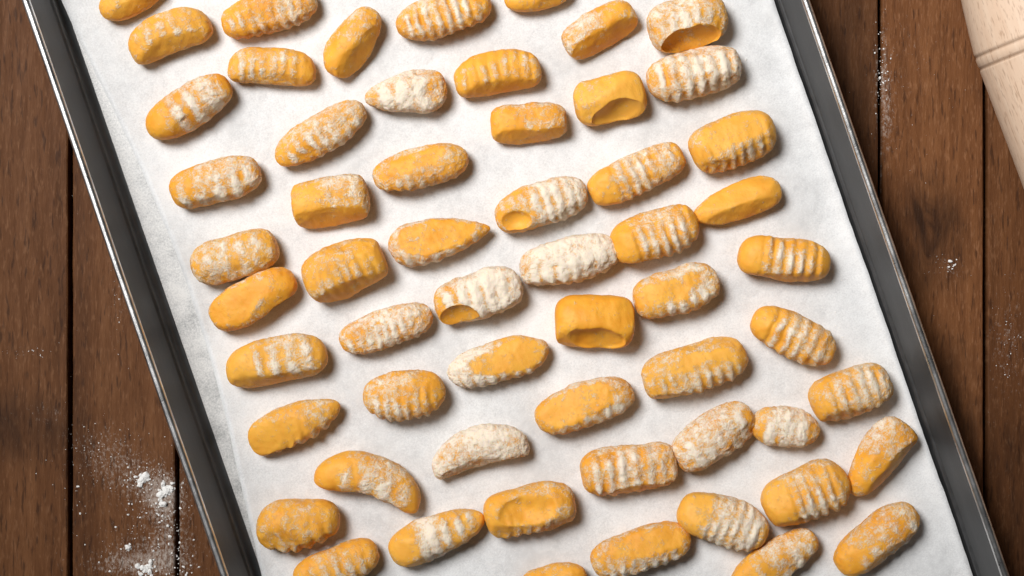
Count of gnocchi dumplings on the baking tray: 58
